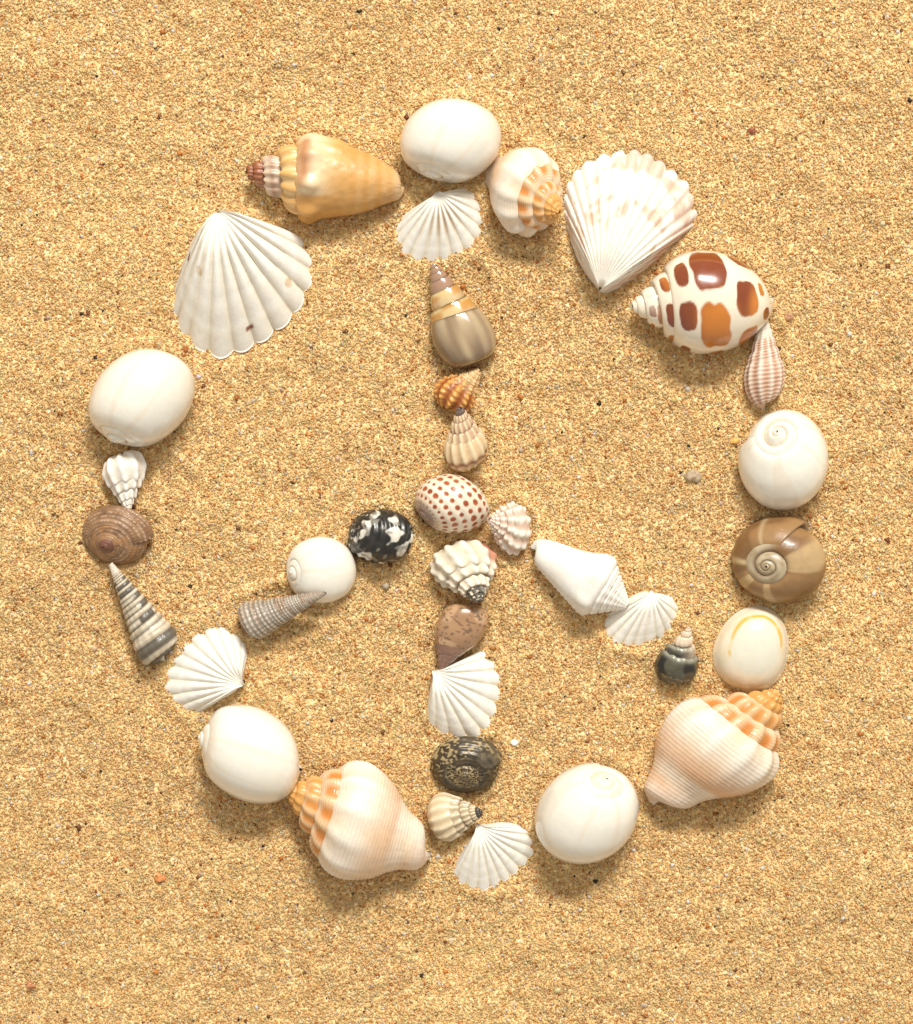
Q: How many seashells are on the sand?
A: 37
